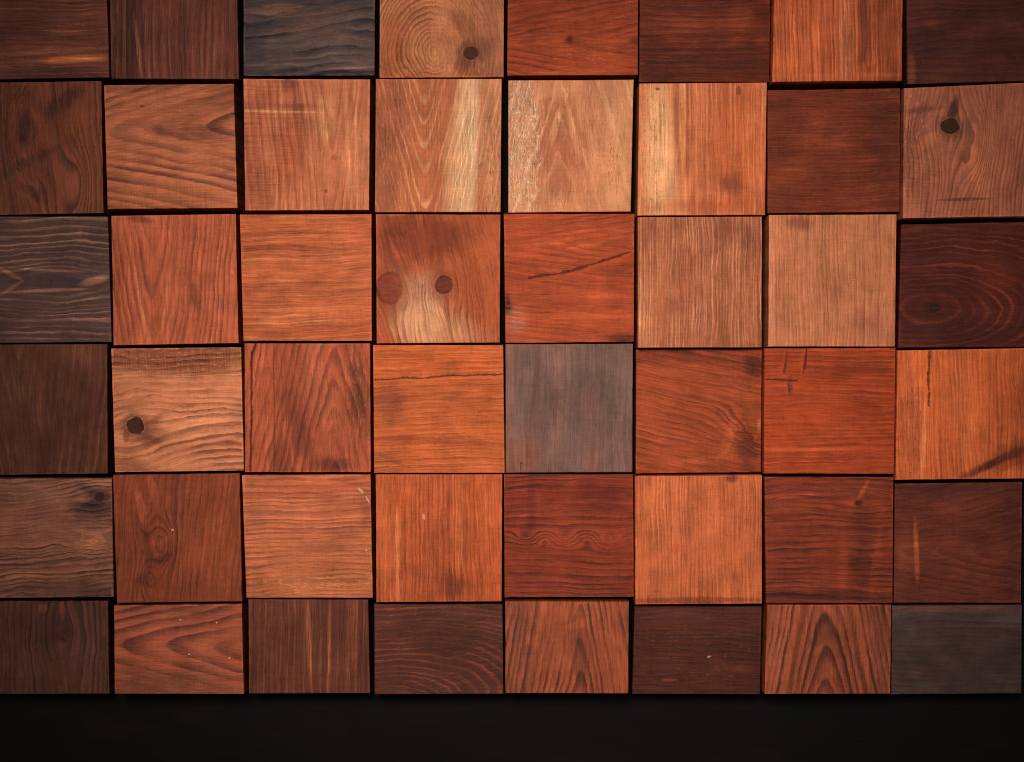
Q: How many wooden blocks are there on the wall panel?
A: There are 48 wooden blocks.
